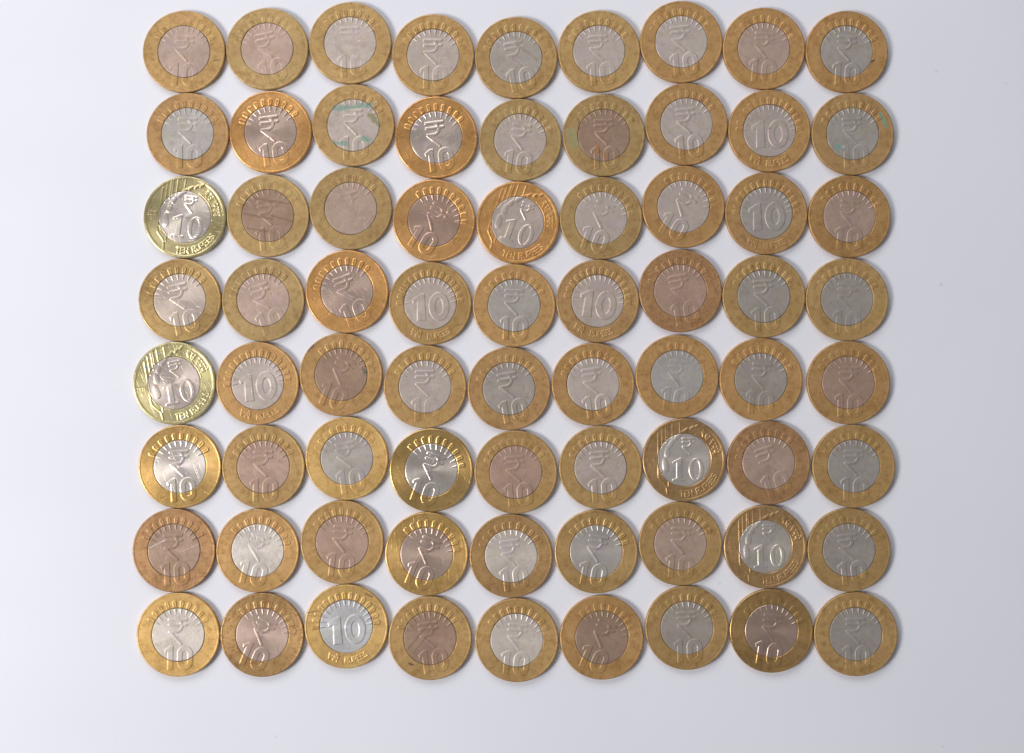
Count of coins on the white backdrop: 72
